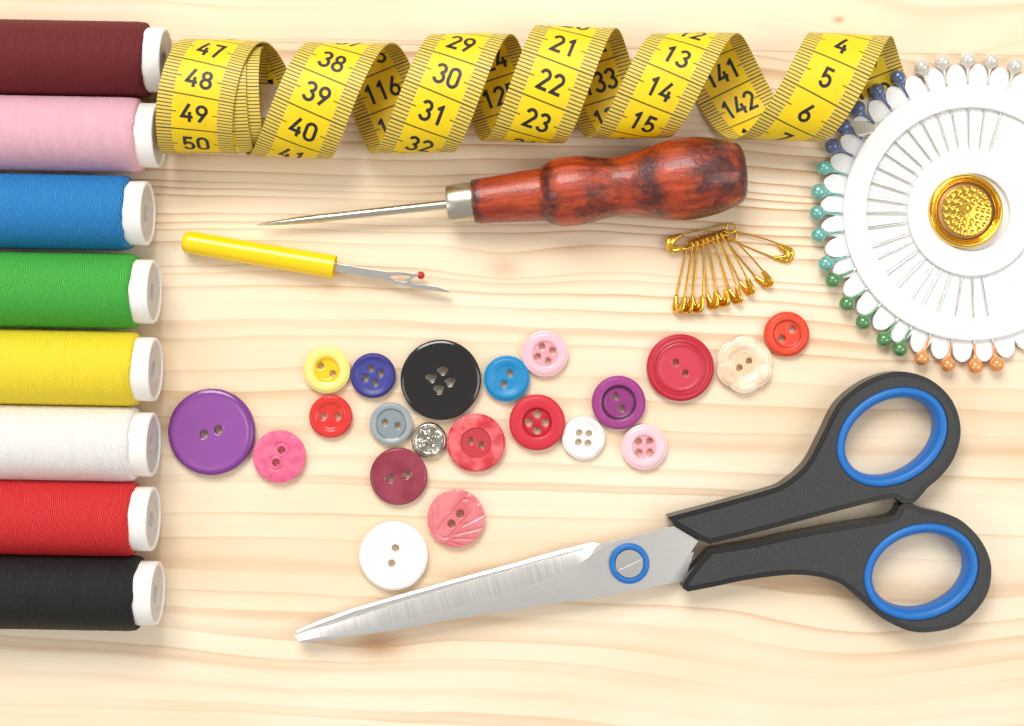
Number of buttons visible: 21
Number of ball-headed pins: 24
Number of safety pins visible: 10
